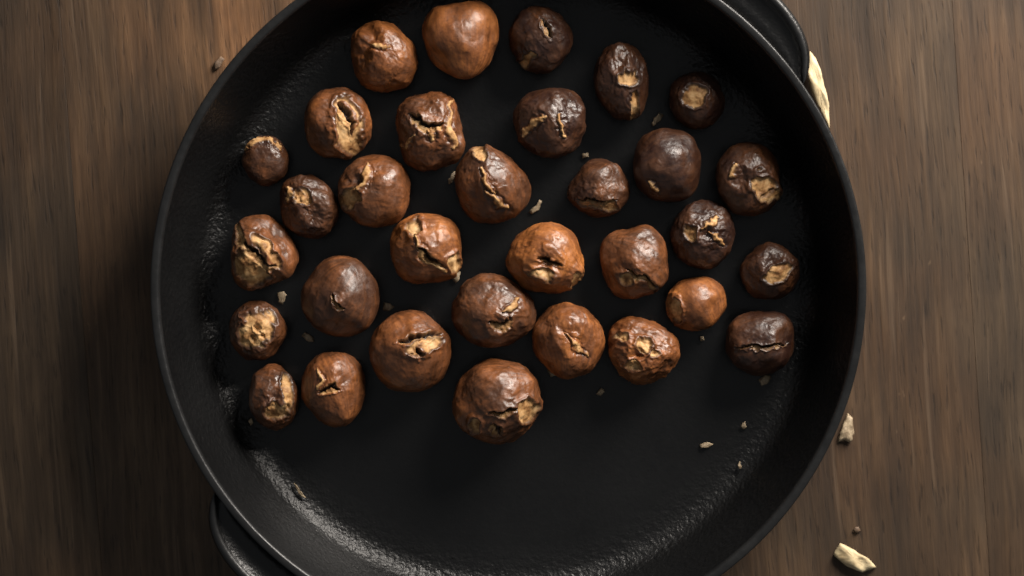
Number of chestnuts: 32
